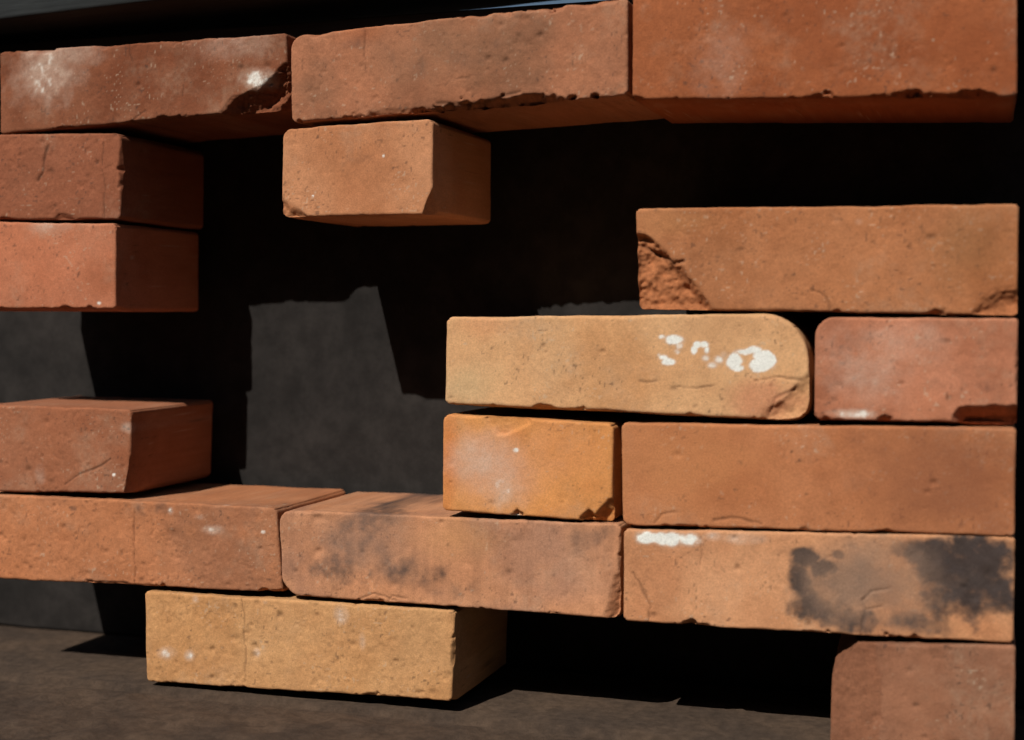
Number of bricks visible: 17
